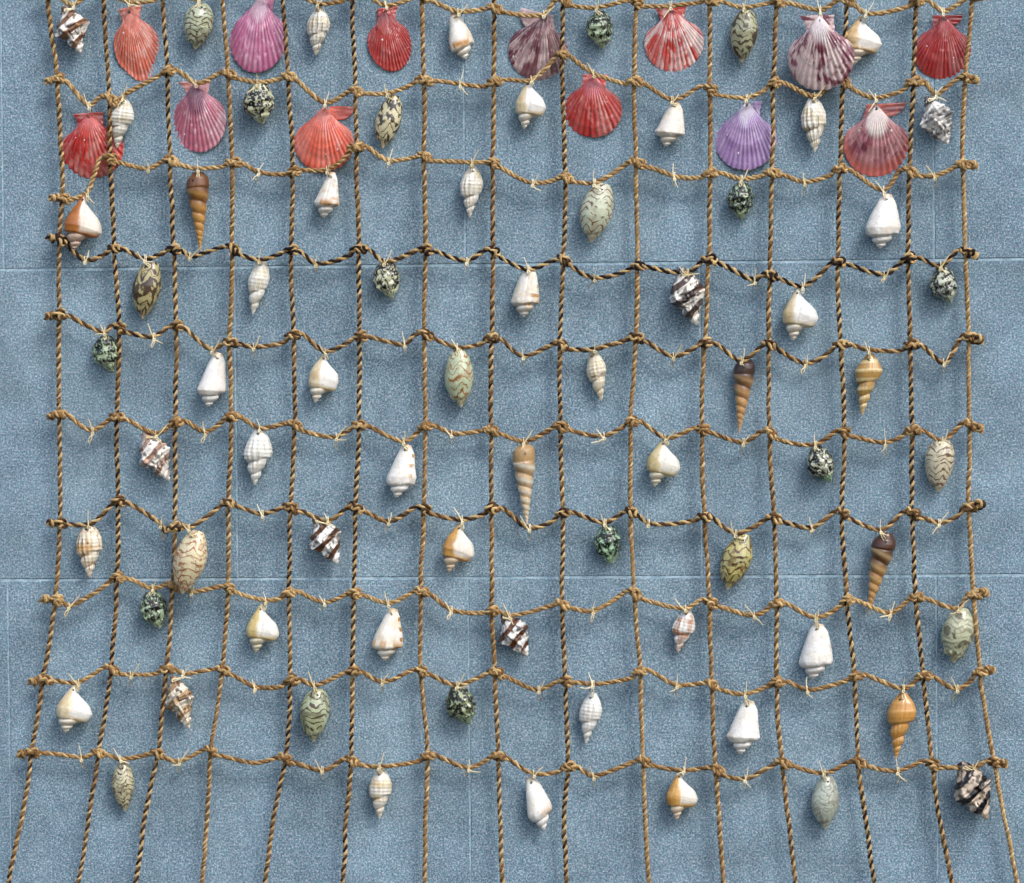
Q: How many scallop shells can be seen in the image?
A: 13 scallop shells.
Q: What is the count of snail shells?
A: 69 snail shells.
